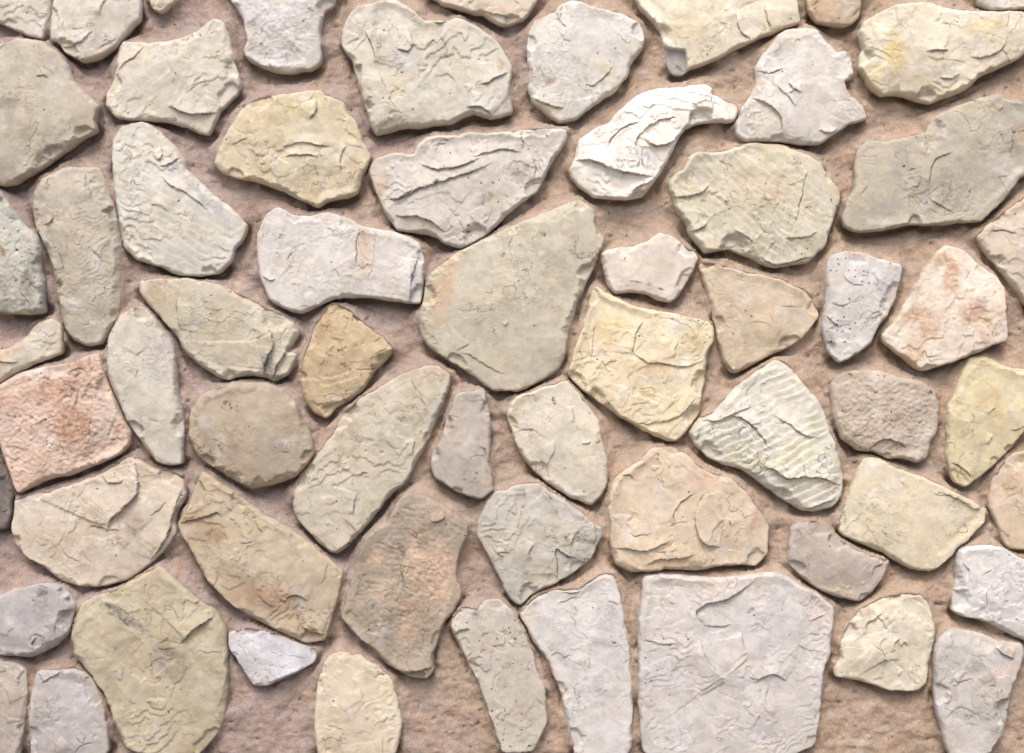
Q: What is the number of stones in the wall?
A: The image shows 63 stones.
